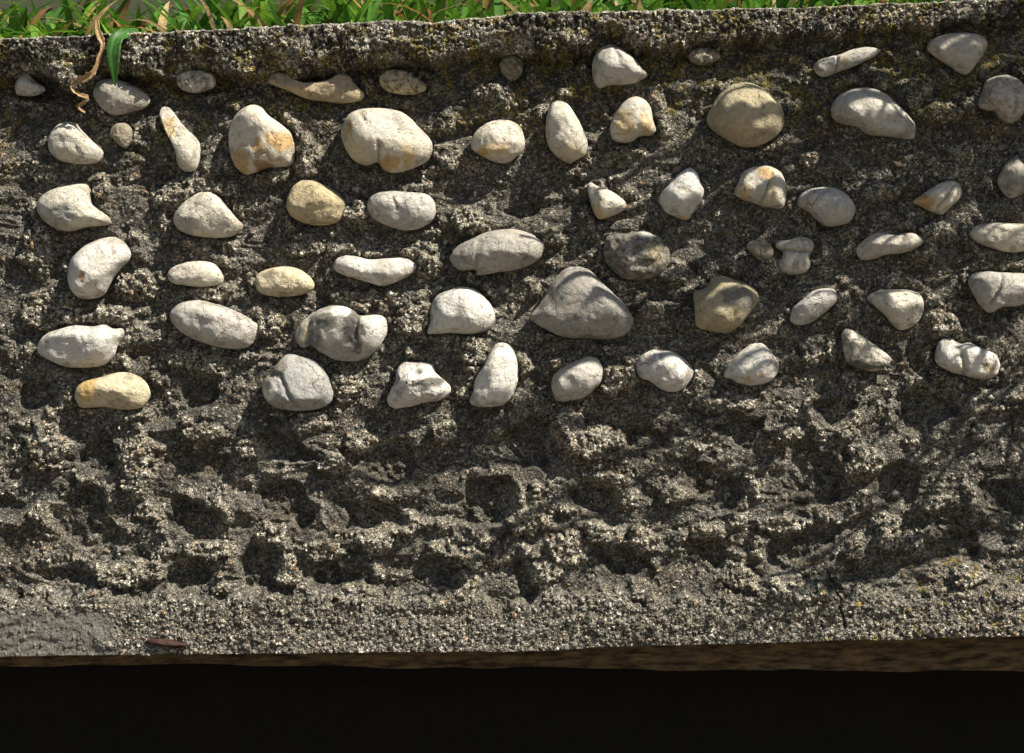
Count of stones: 59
